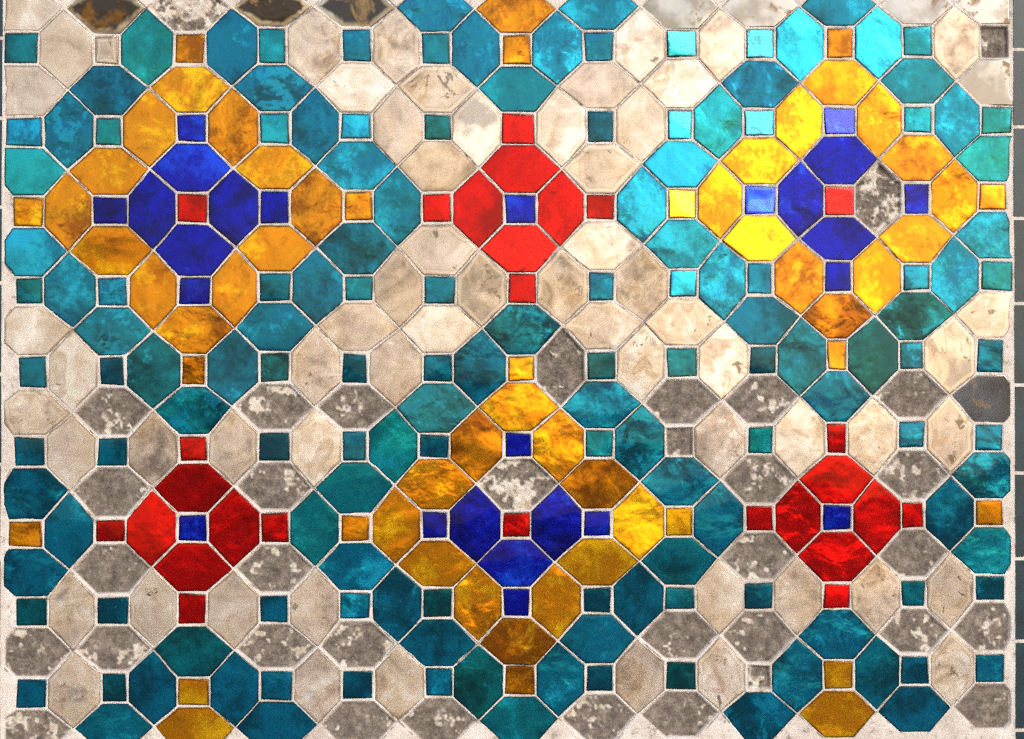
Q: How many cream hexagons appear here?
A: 59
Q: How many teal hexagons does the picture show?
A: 77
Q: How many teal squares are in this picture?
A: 66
